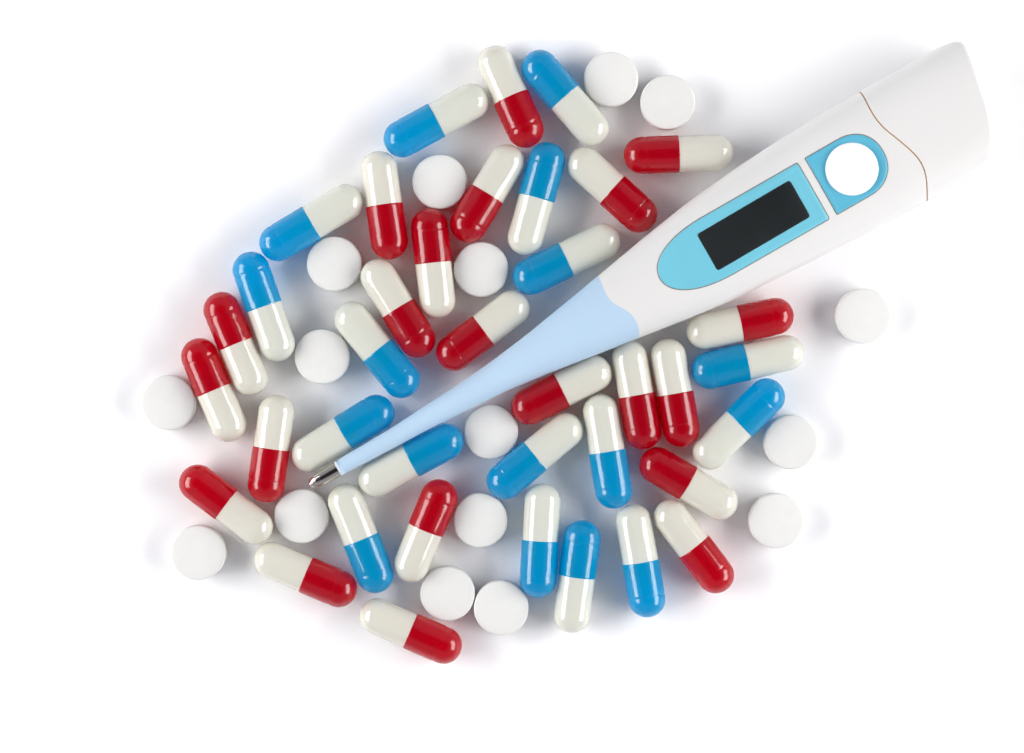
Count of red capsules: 21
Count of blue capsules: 17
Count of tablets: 16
